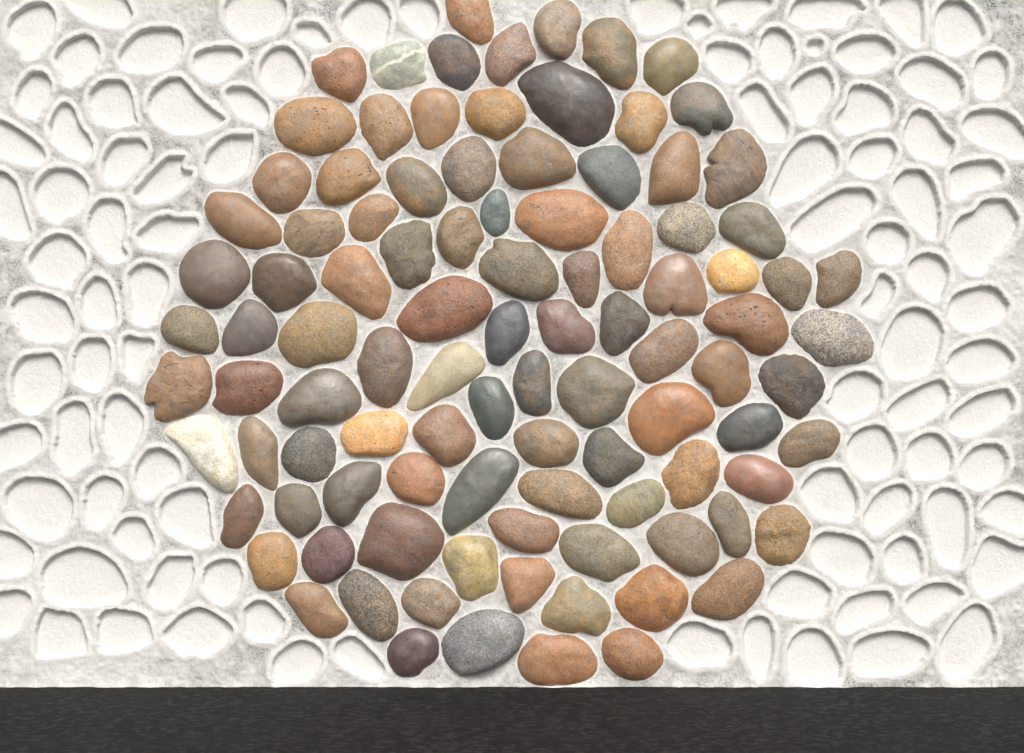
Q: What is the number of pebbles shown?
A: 101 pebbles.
